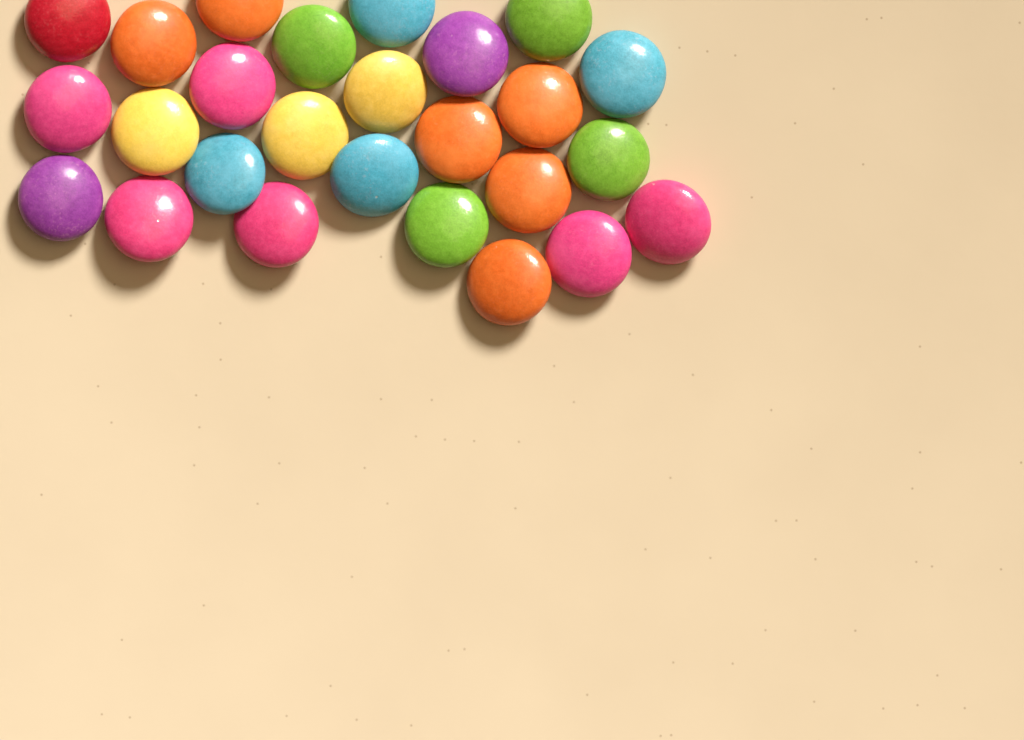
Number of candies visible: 26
